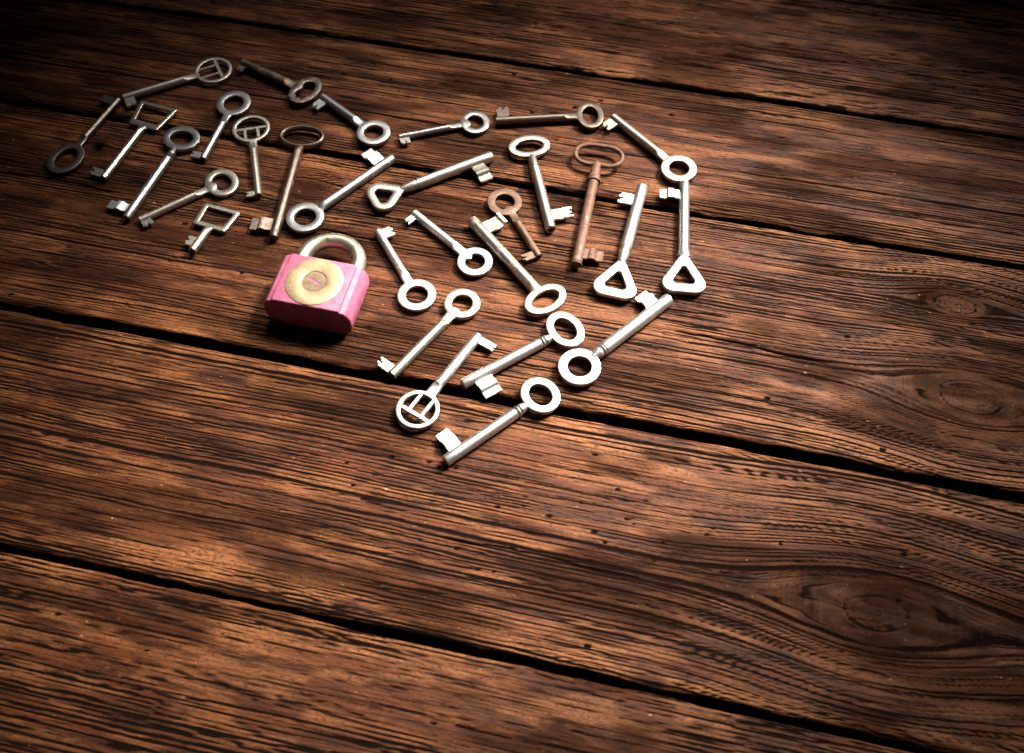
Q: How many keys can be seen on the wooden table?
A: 29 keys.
